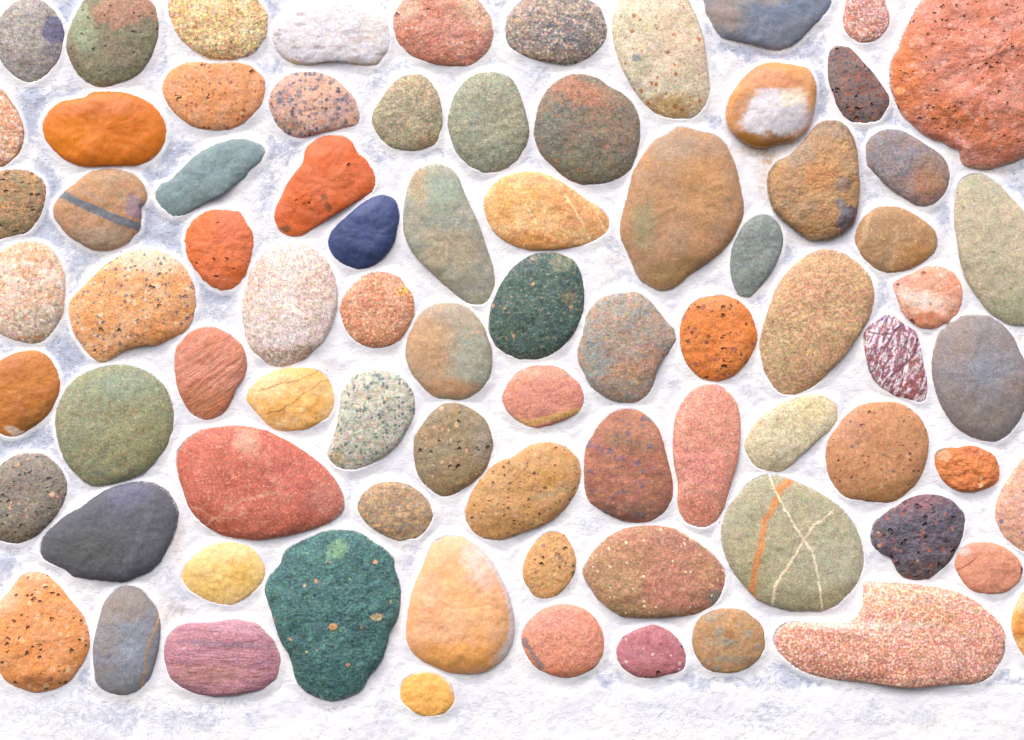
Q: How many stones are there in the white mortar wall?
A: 80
